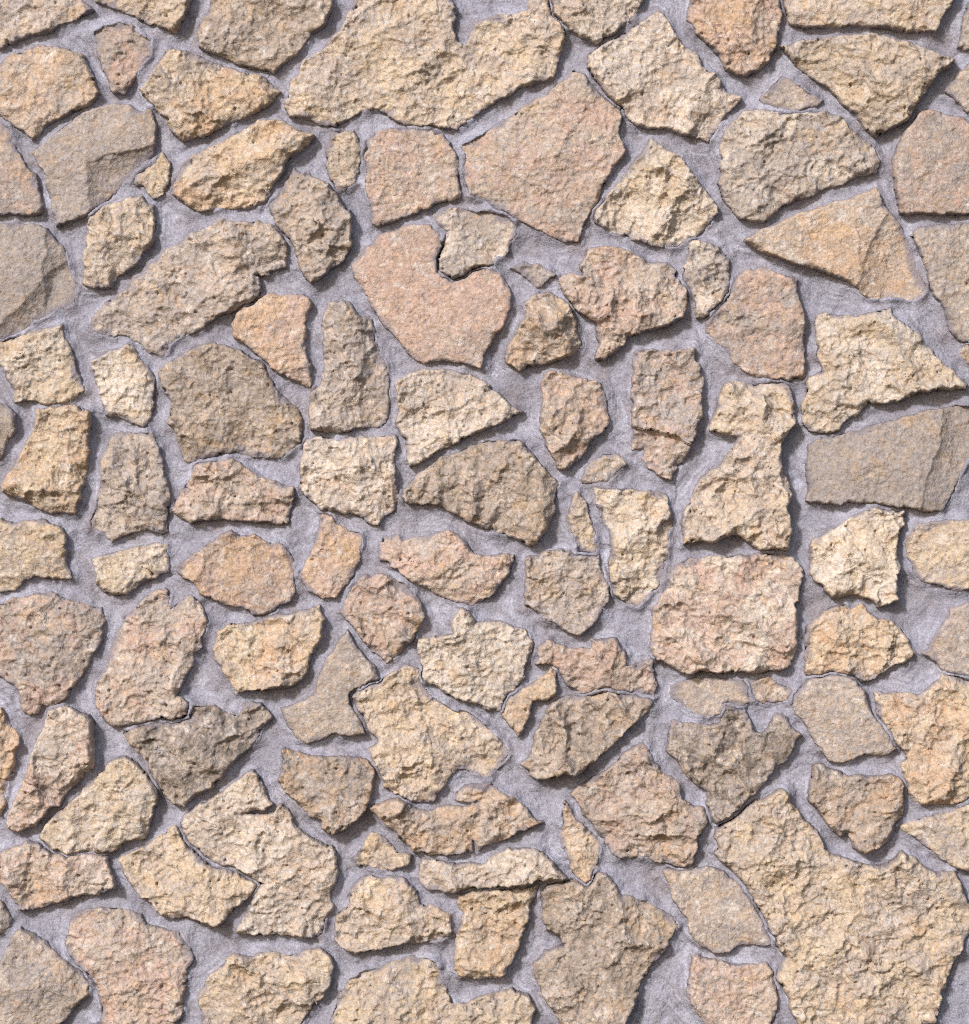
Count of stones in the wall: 111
